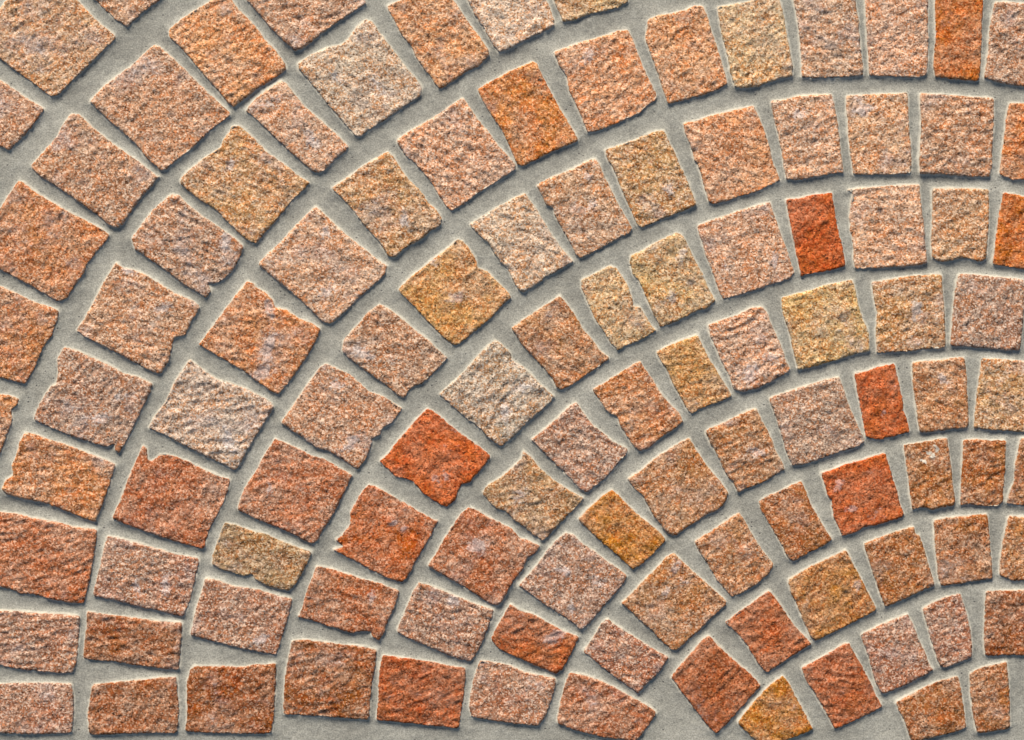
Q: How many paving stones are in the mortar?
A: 111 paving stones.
